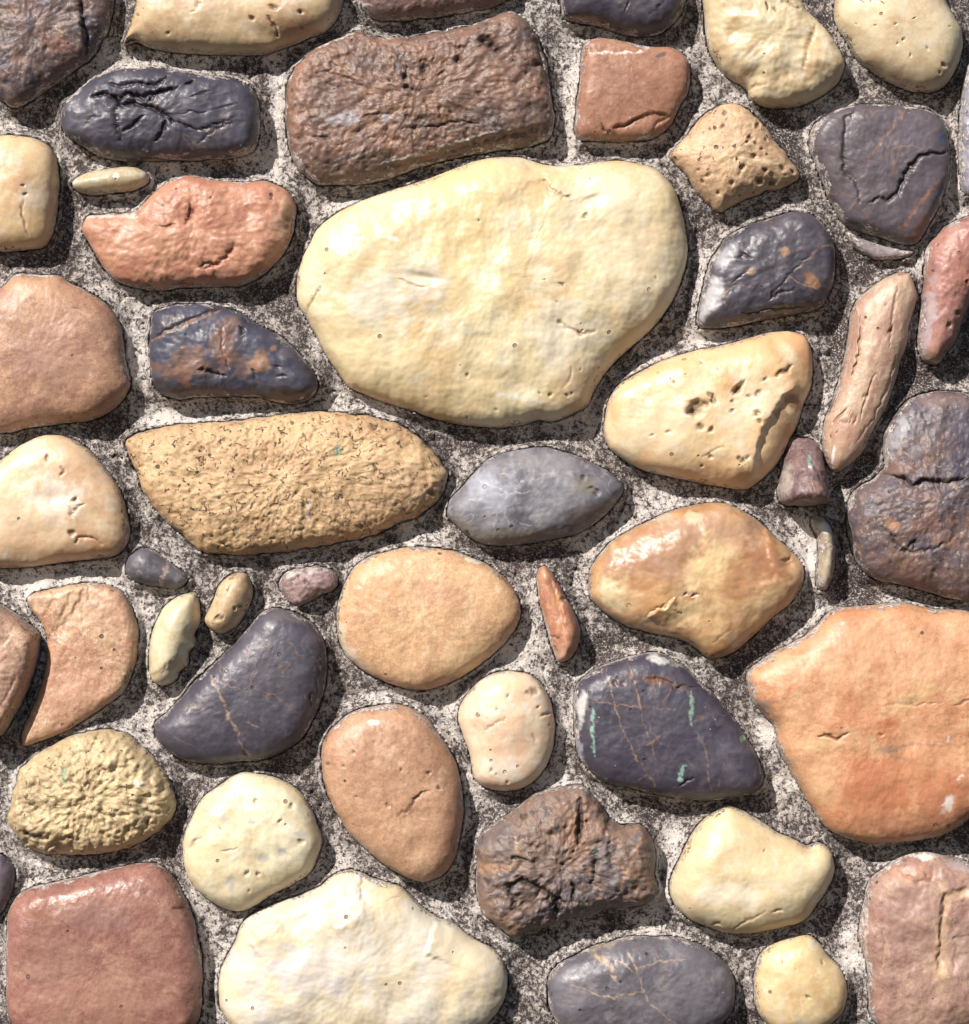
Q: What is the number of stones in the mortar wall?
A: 53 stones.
